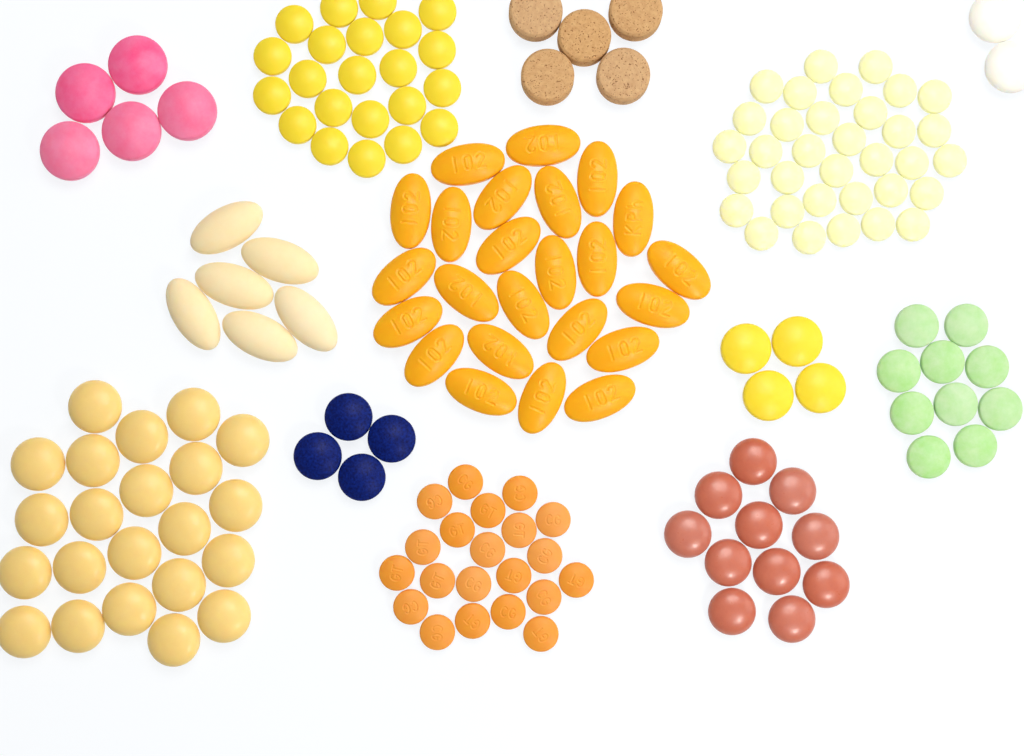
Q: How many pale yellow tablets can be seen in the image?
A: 34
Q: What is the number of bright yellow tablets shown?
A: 26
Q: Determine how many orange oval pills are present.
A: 24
